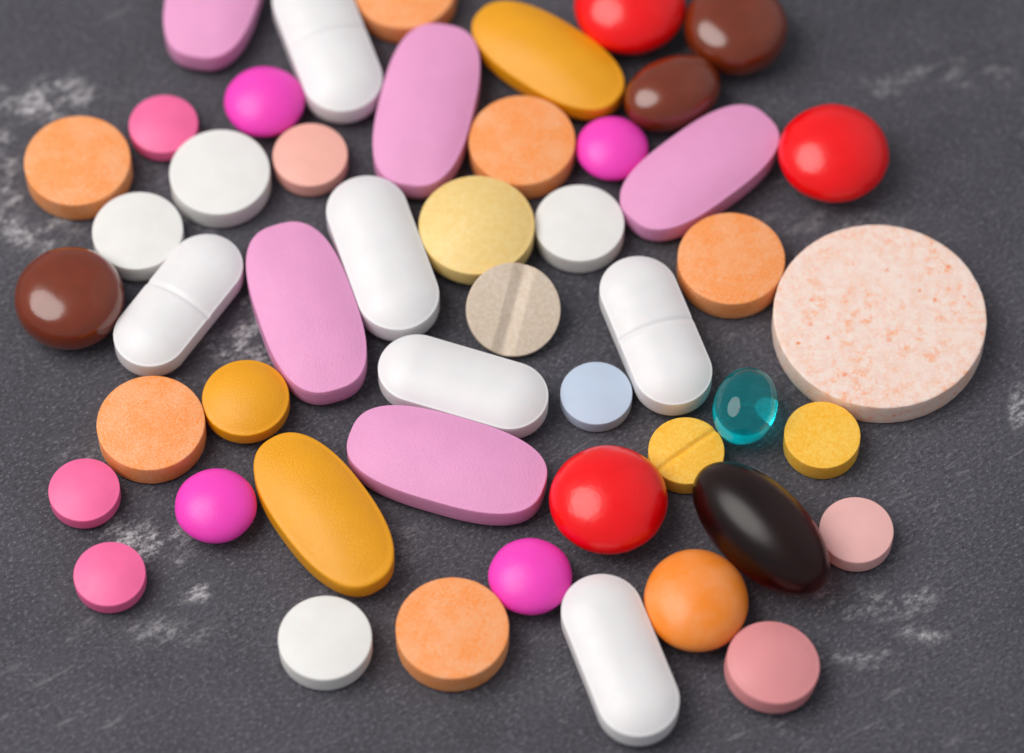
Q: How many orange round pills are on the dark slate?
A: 7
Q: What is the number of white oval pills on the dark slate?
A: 6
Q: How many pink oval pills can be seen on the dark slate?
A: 5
